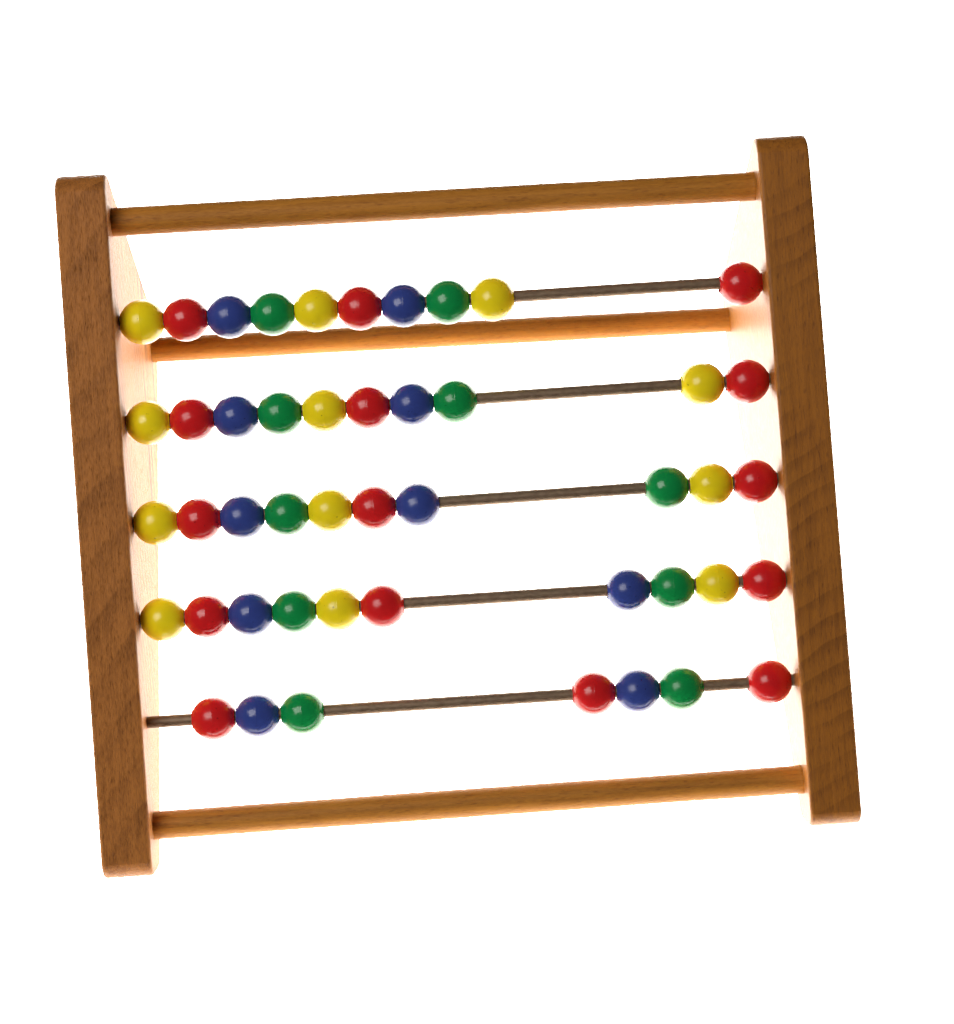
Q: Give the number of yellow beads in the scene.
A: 12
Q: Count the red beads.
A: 15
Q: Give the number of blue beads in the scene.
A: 10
